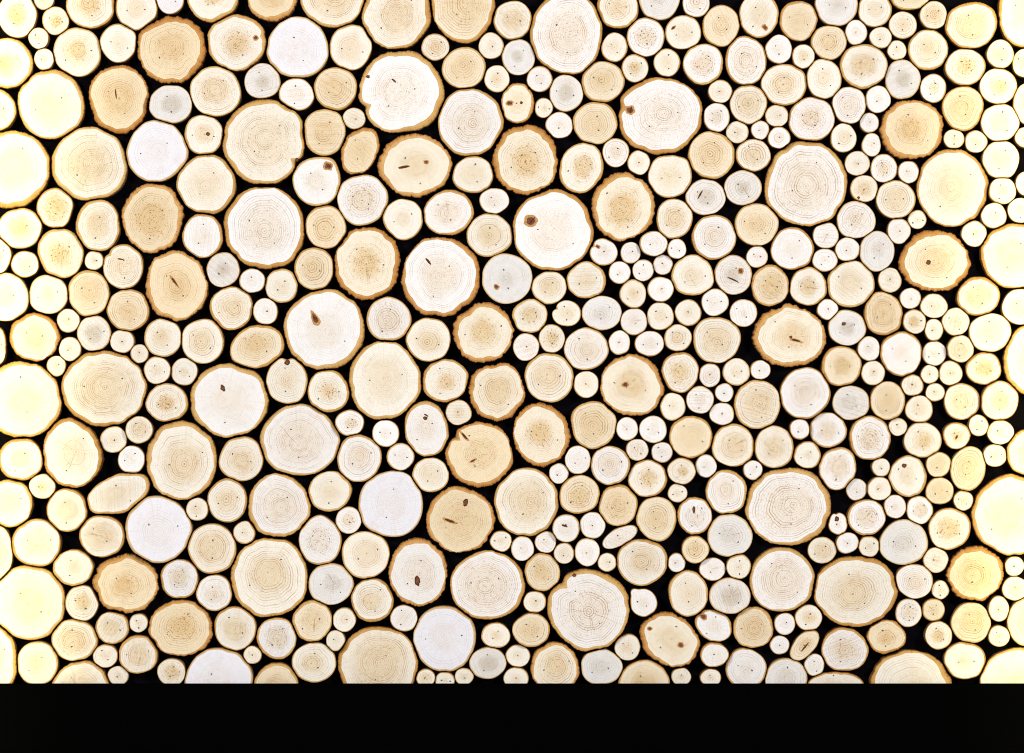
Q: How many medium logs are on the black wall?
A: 200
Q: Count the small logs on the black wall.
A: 200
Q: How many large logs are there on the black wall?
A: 72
